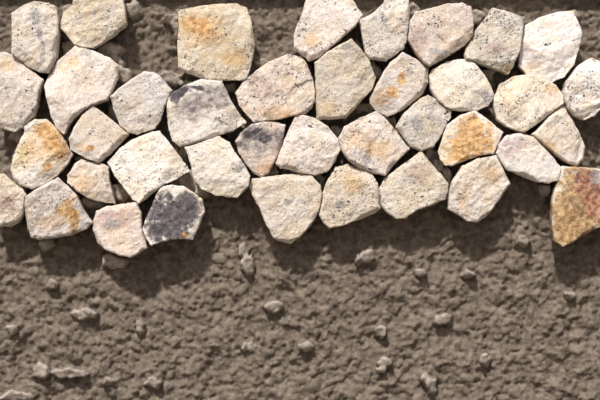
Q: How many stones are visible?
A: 39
